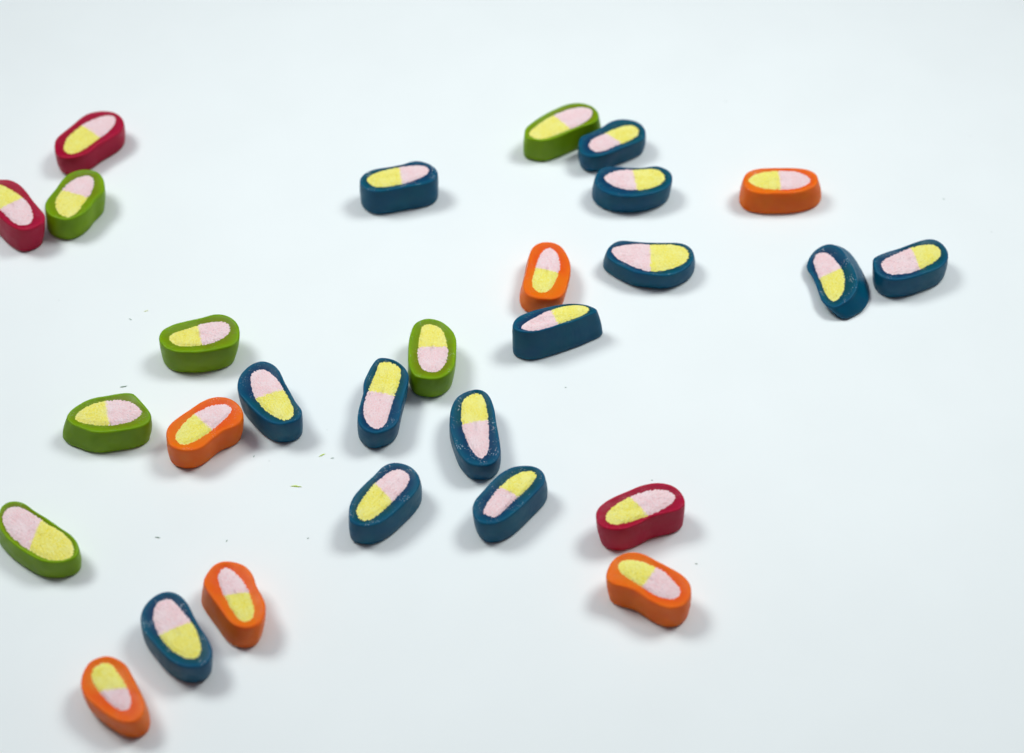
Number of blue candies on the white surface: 13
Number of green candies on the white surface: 6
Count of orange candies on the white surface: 6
